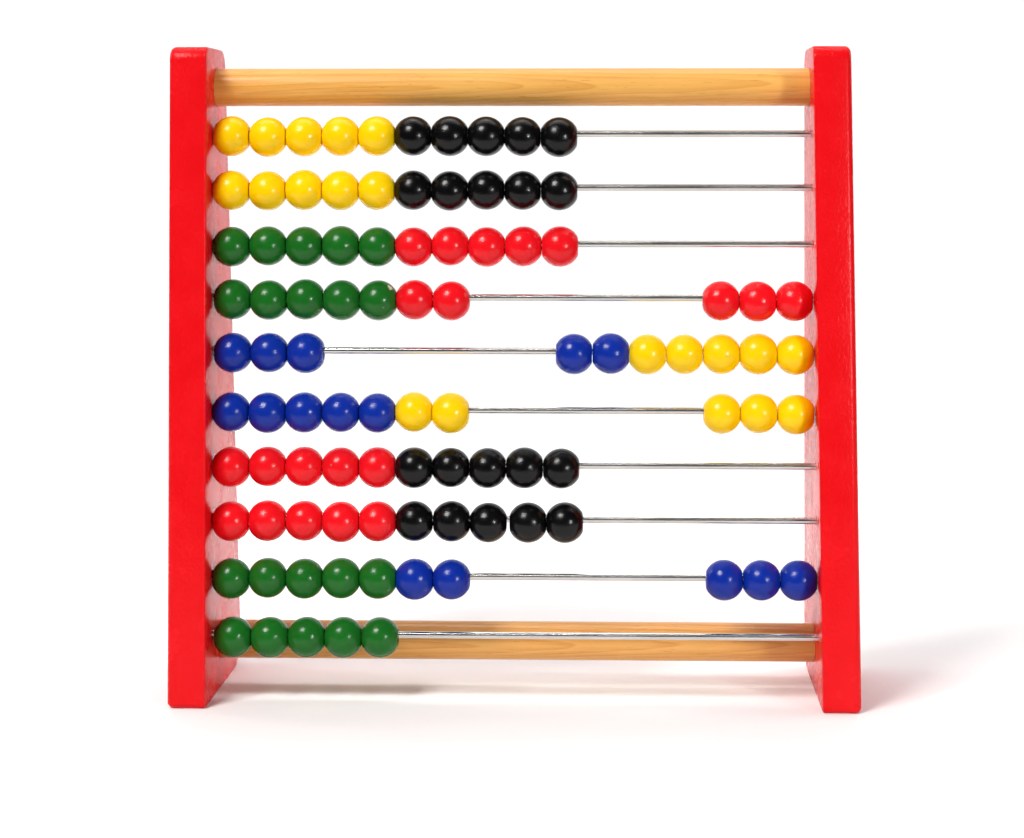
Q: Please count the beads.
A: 95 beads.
